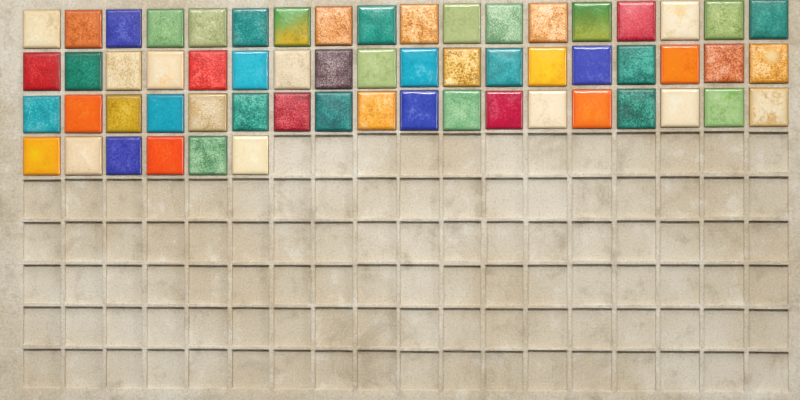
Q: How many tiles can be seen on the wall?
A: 60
